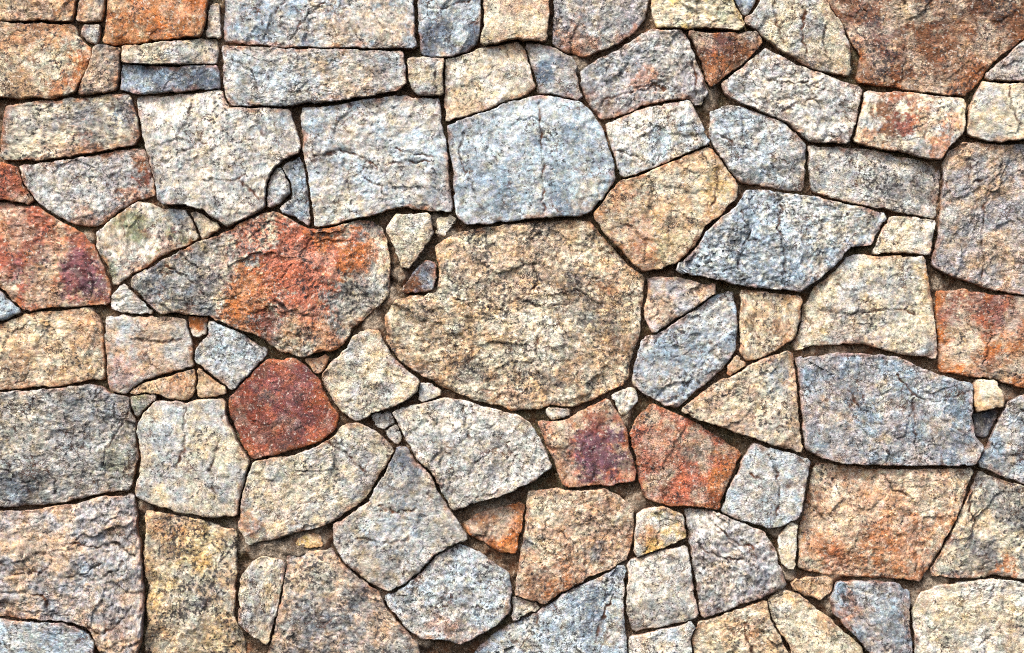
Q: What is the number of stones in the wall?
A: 109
